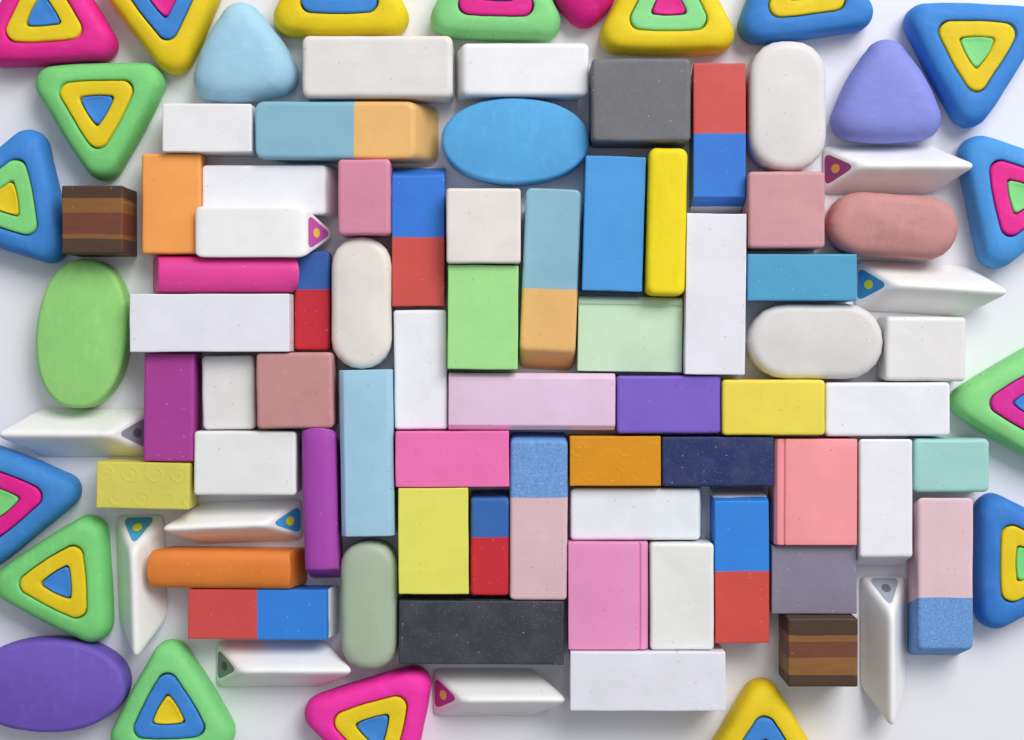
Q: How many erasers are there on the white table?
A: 93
